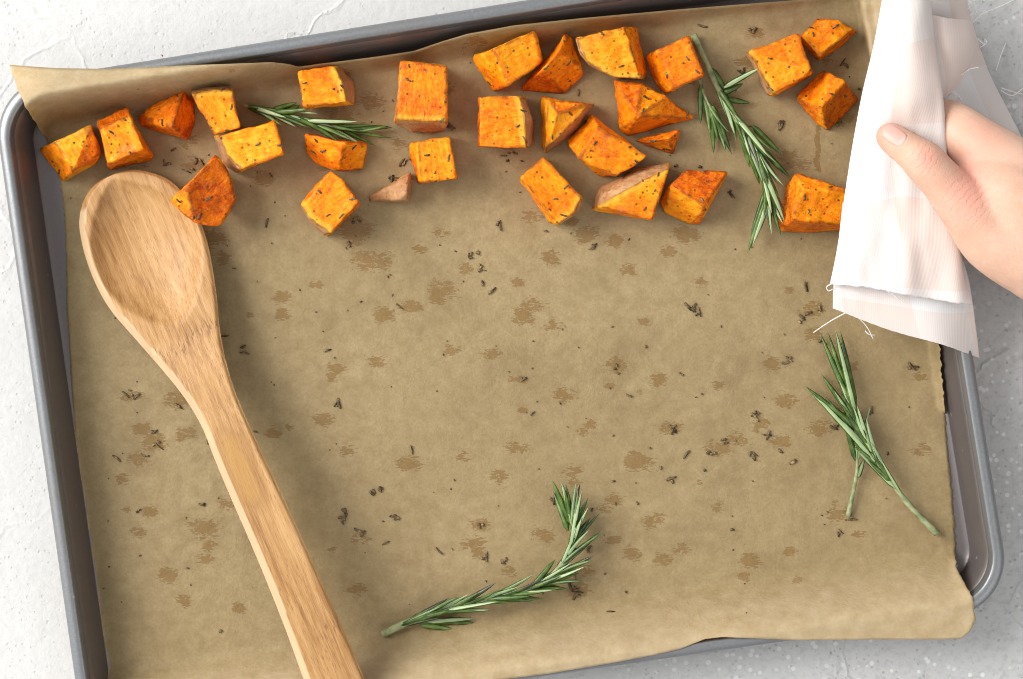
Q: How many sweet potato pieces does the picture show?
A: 28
